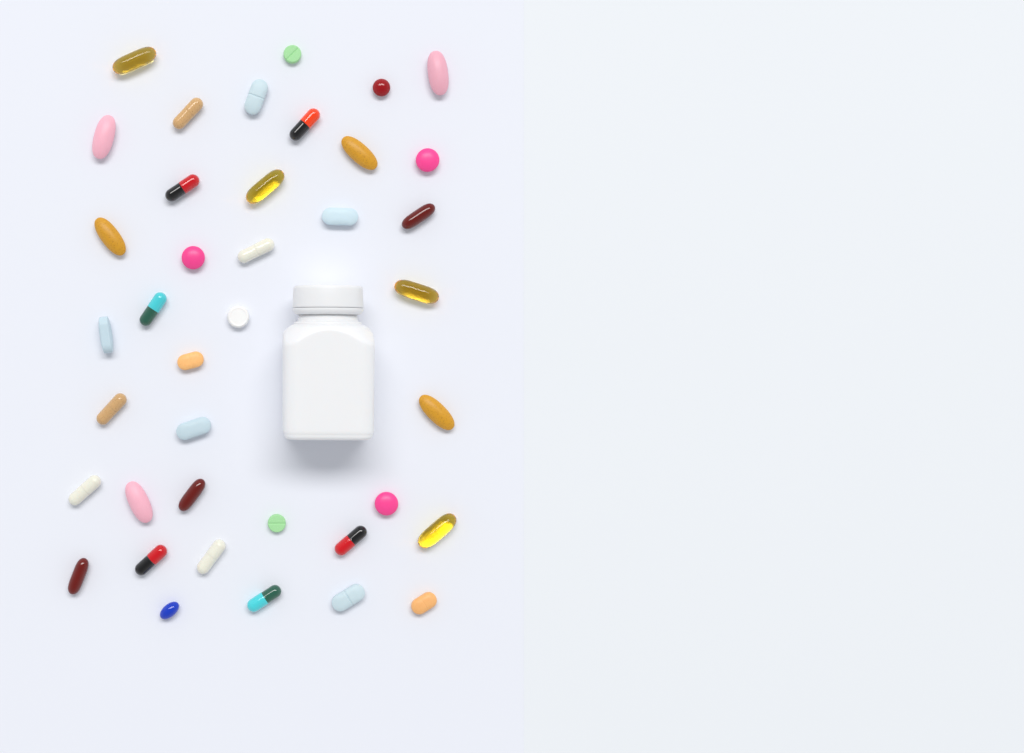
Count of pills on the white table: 39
